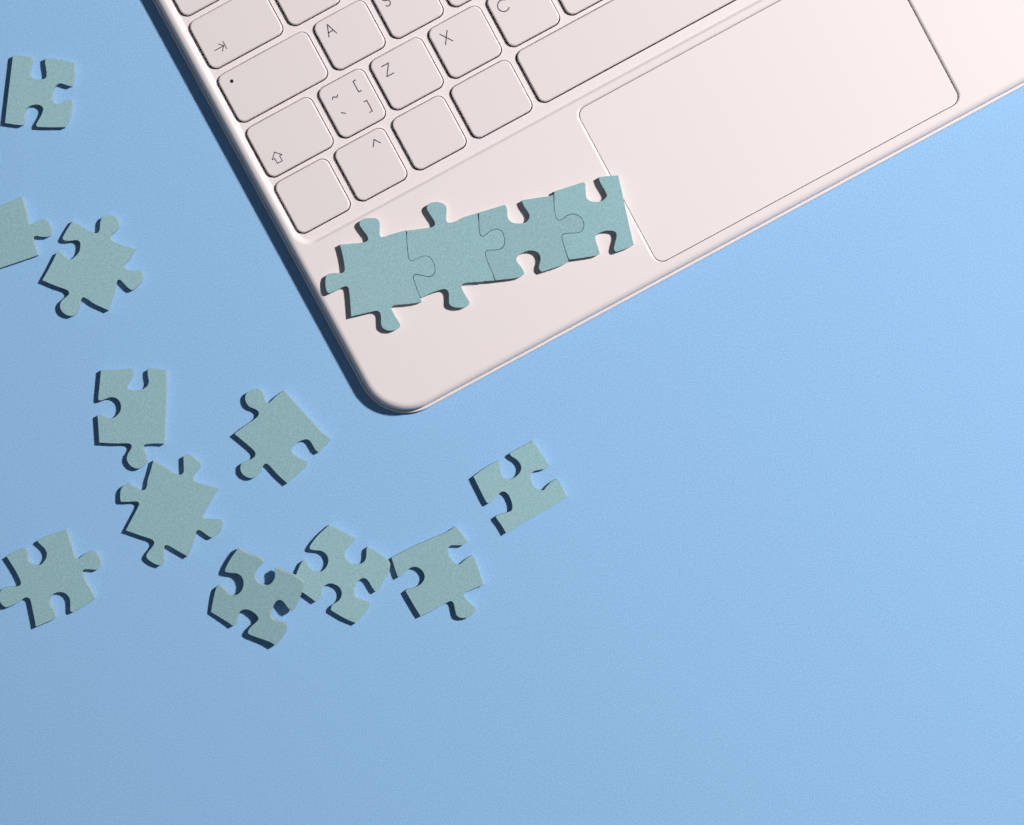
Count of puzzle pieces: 15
